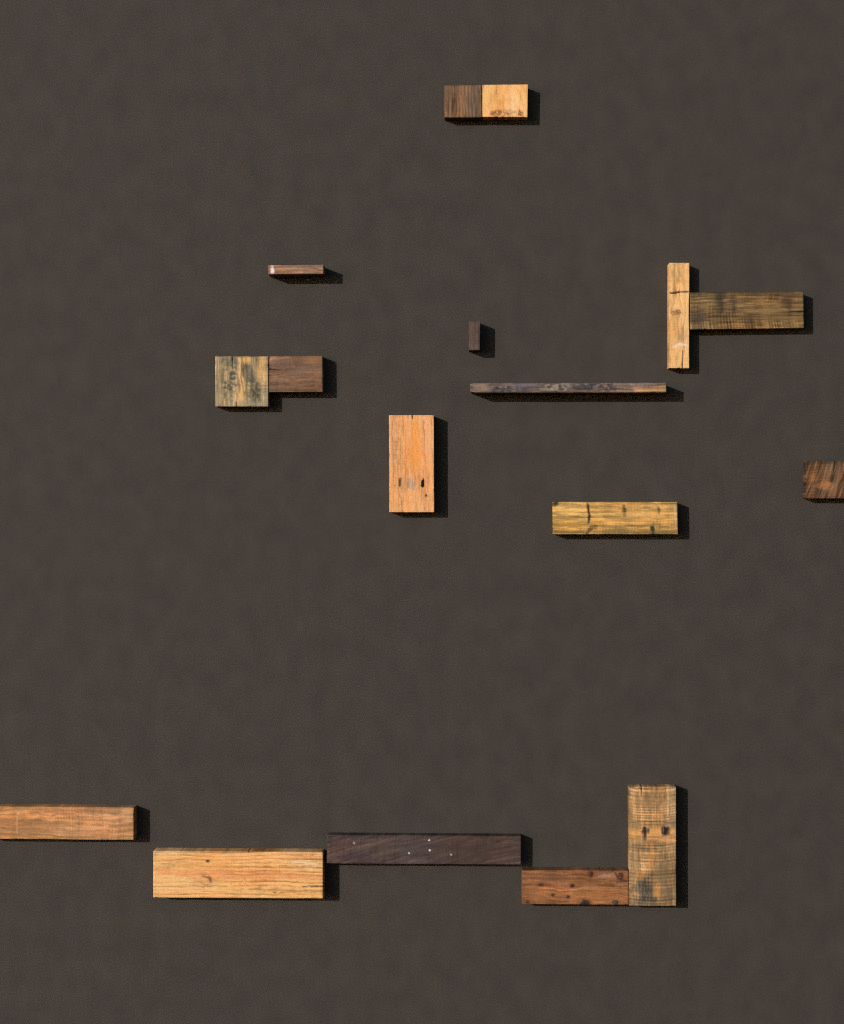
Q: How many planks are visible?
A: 17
